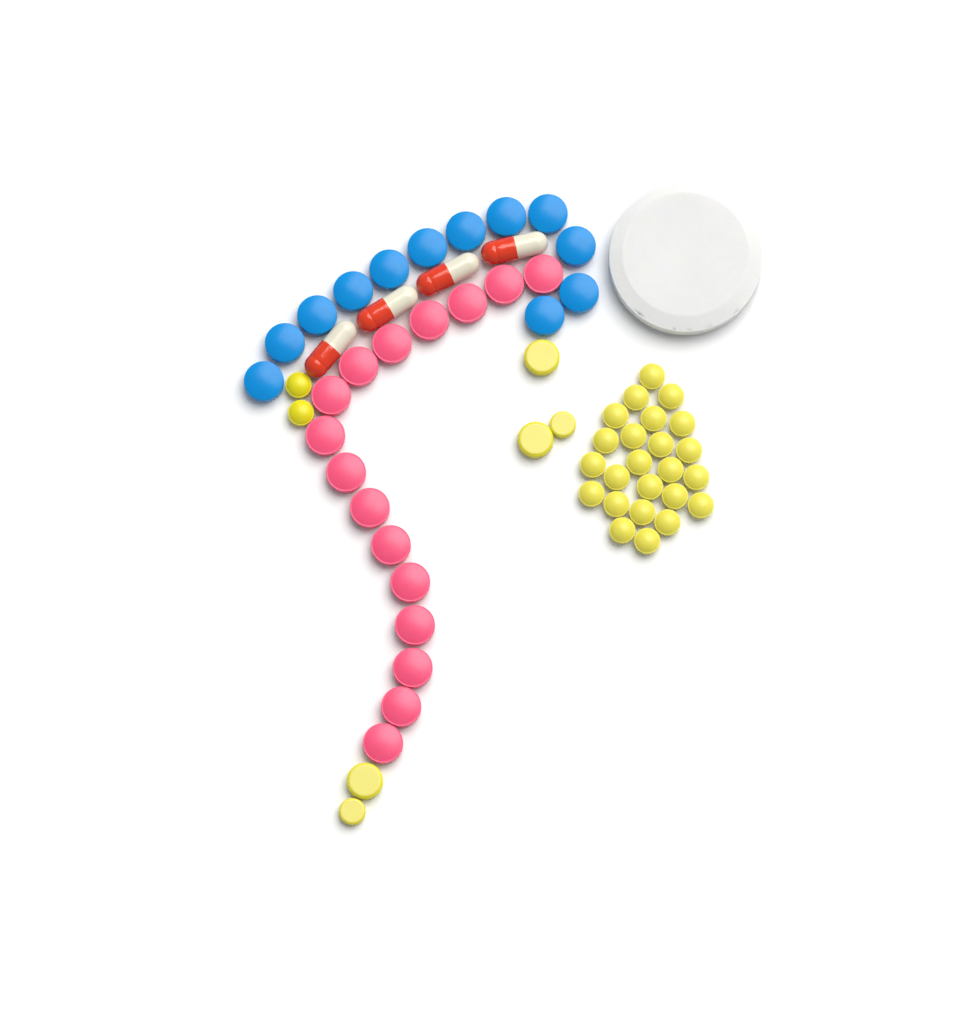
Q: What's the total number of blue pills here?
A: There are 12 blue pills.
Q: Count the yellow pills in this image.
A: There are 31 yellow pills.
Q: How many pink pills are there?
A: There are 16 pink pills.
